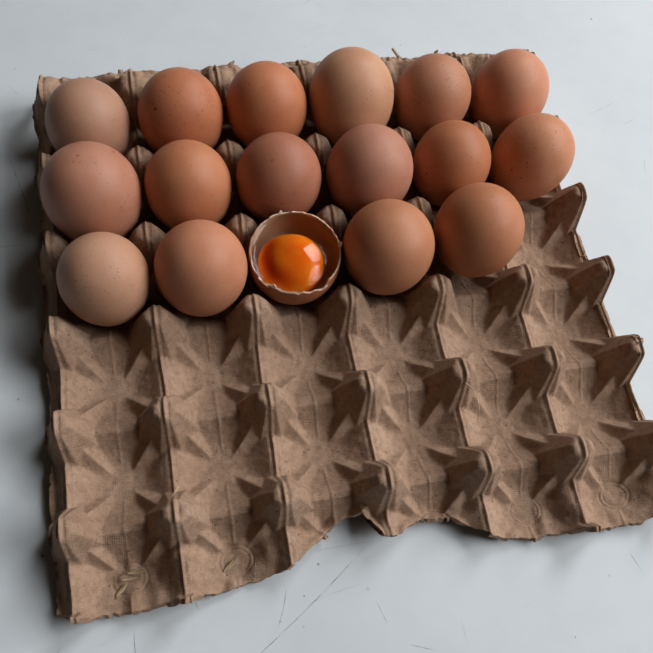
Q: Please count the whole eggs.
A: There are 16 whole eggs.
